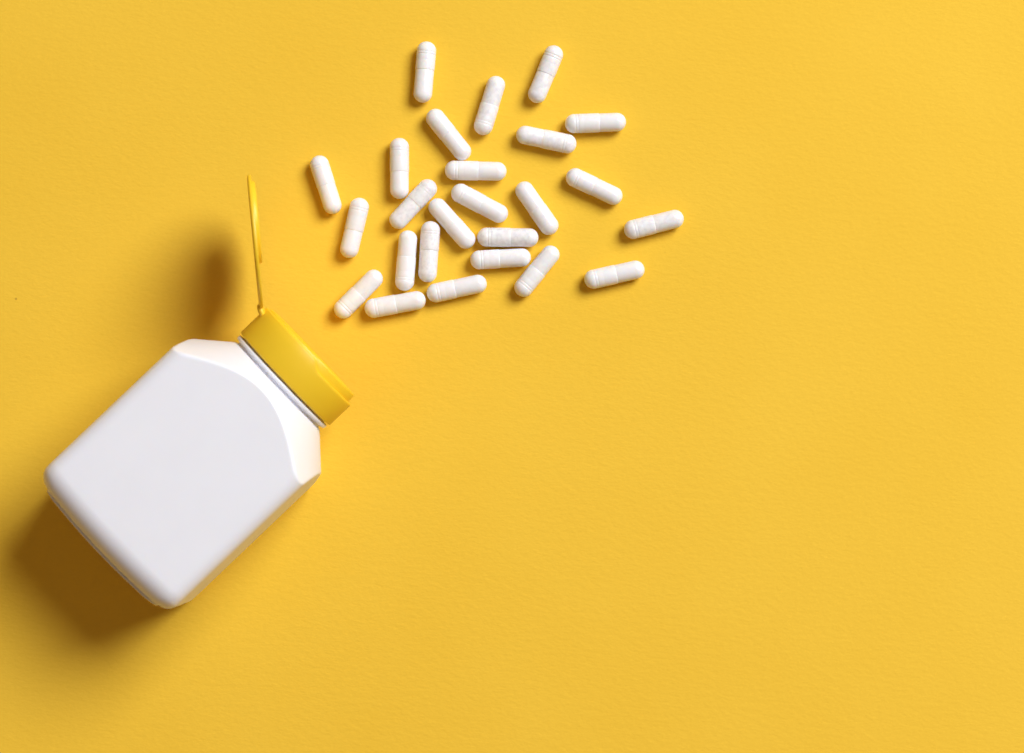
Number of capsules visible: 25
